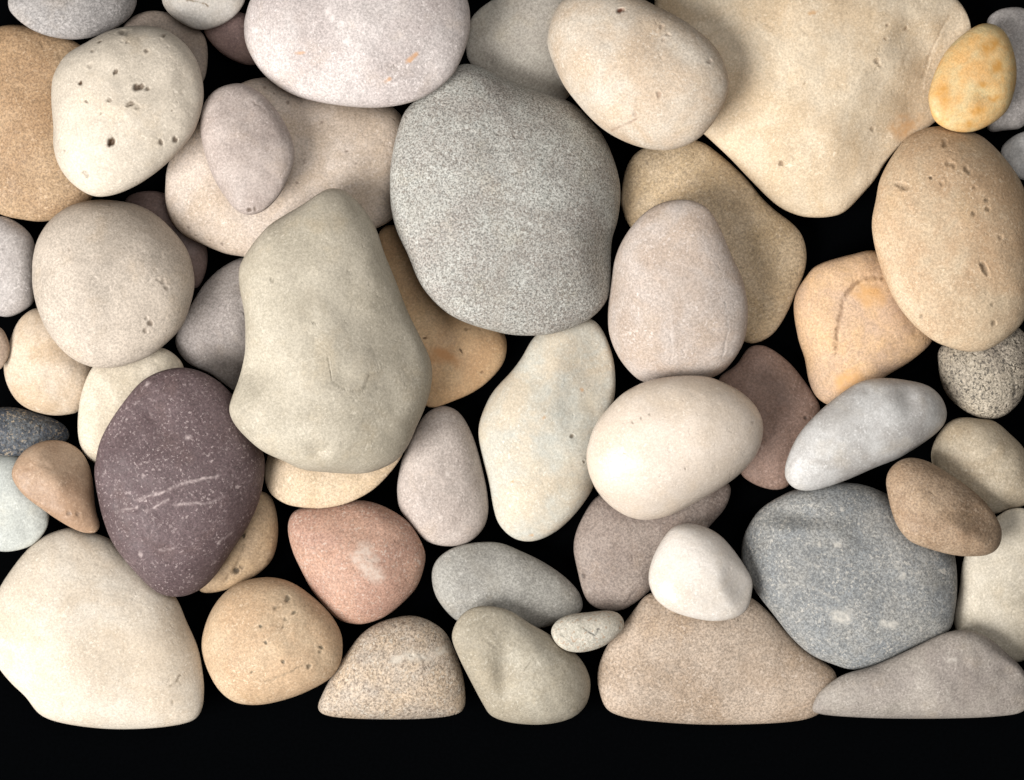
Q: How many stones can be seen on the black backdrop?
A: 56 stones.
